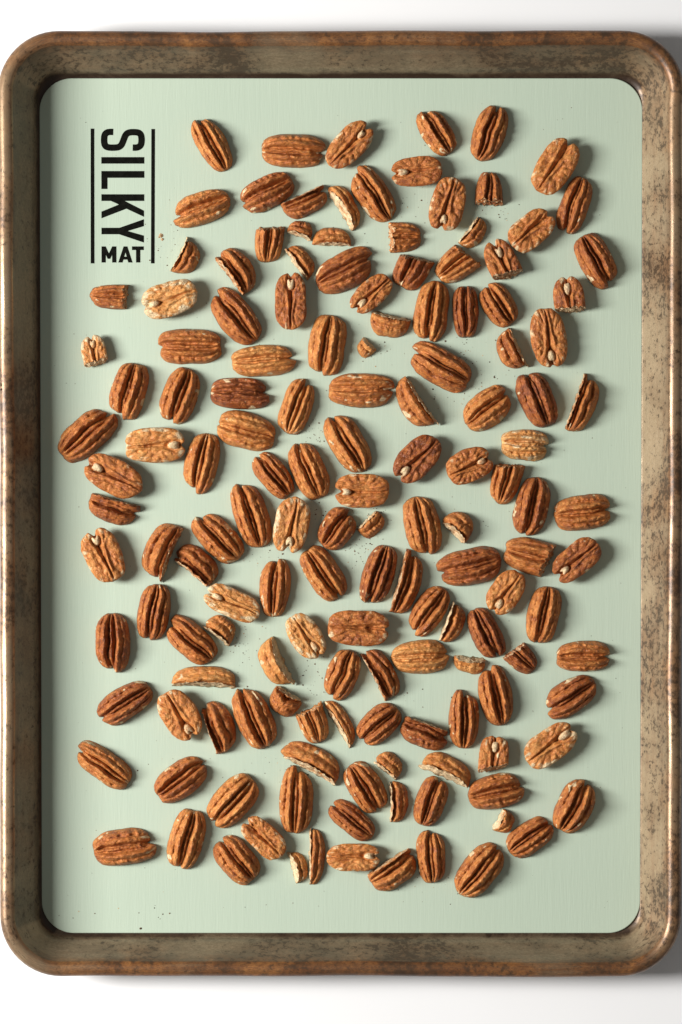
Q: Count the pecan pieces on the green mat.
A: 148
